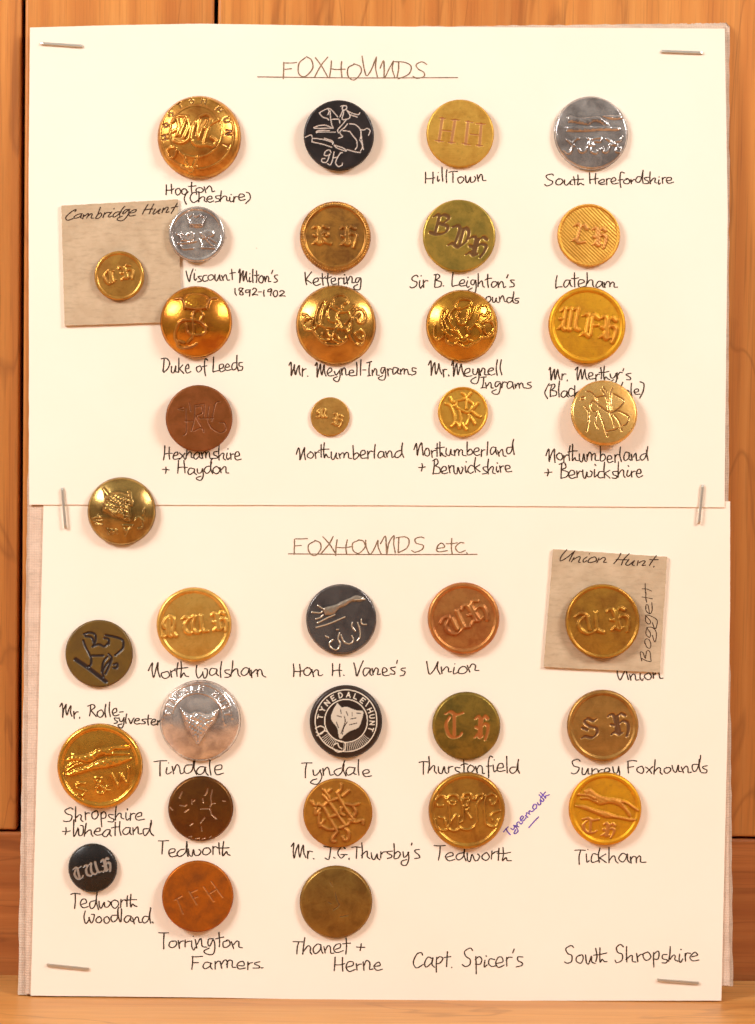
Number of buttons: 35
